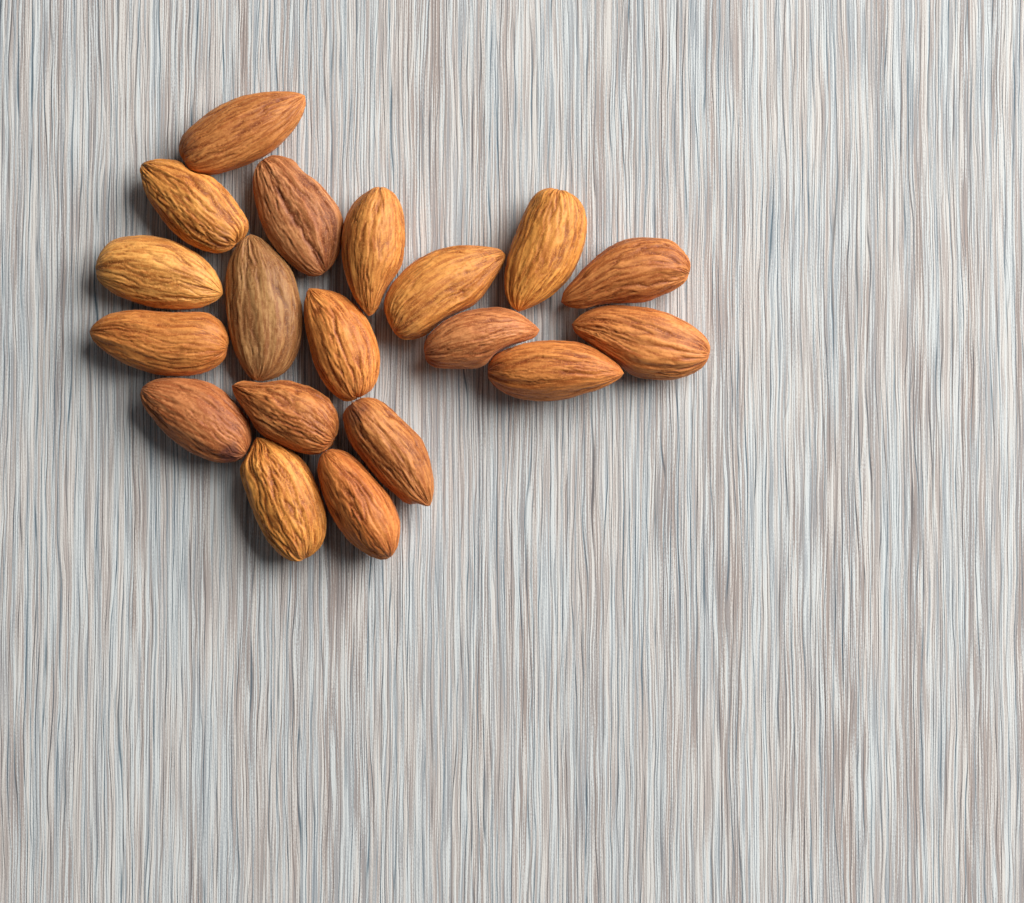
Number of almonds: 19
